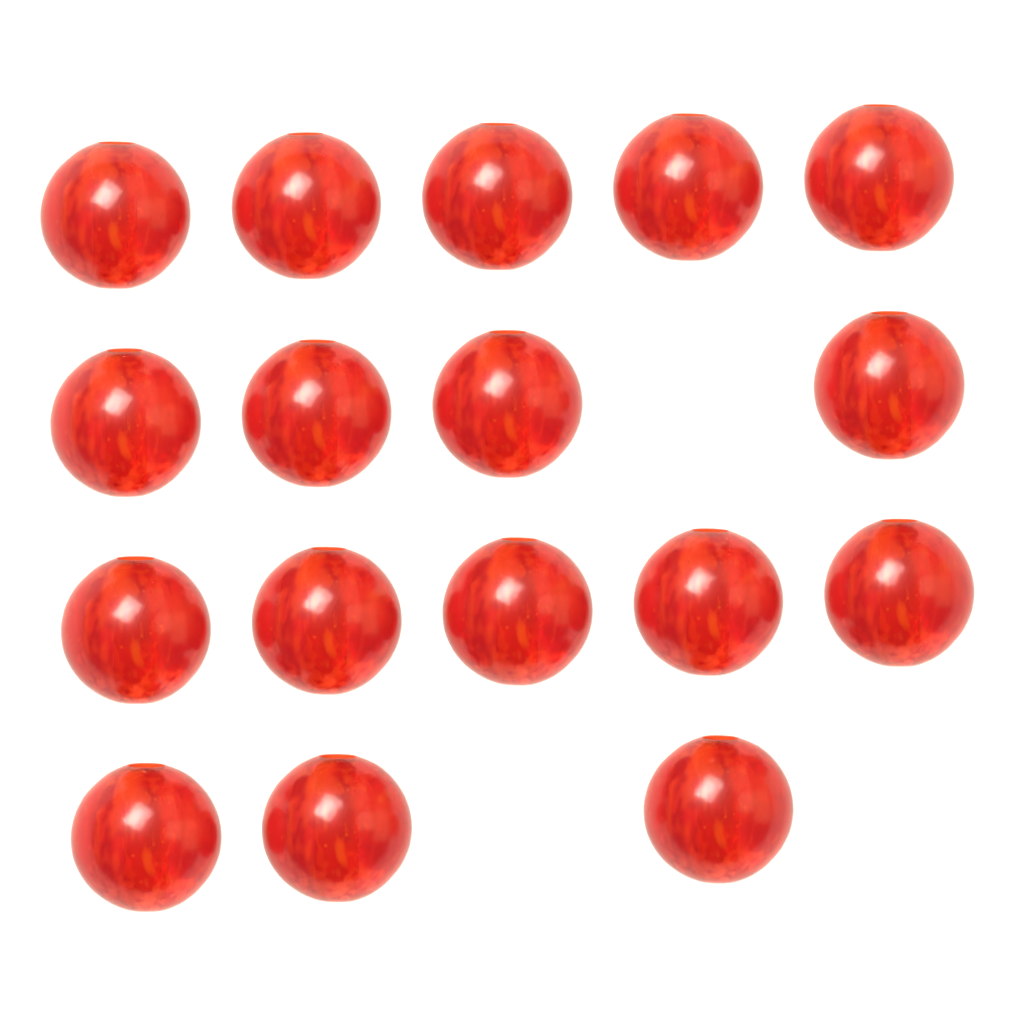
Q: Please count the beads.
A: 17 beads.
